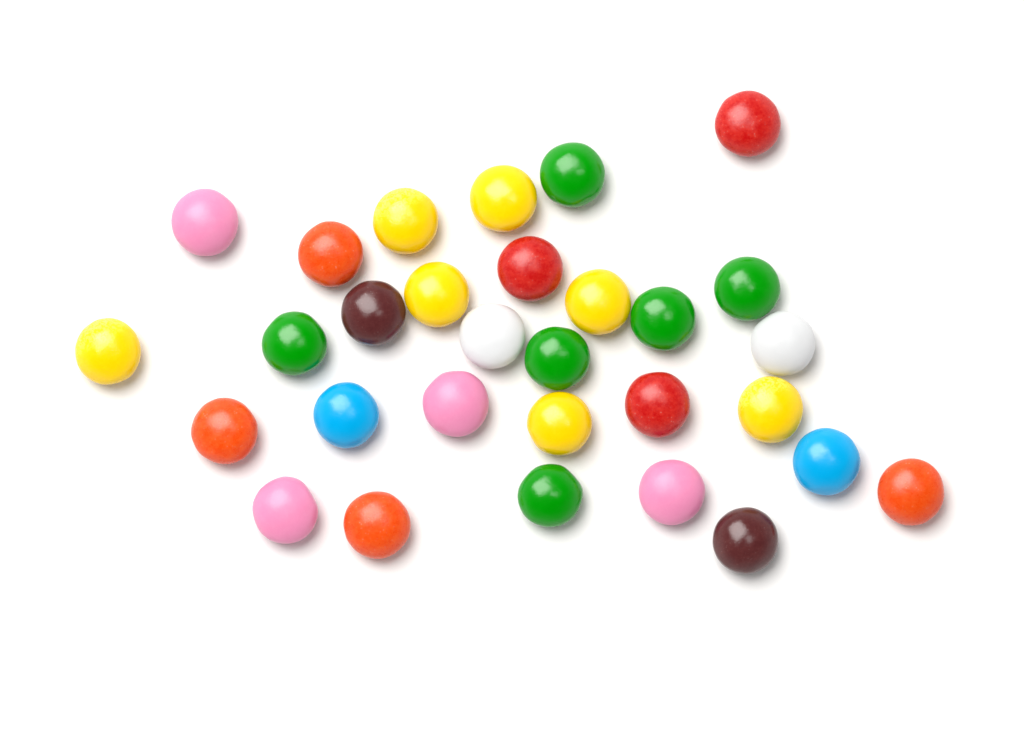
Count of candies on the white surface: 30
